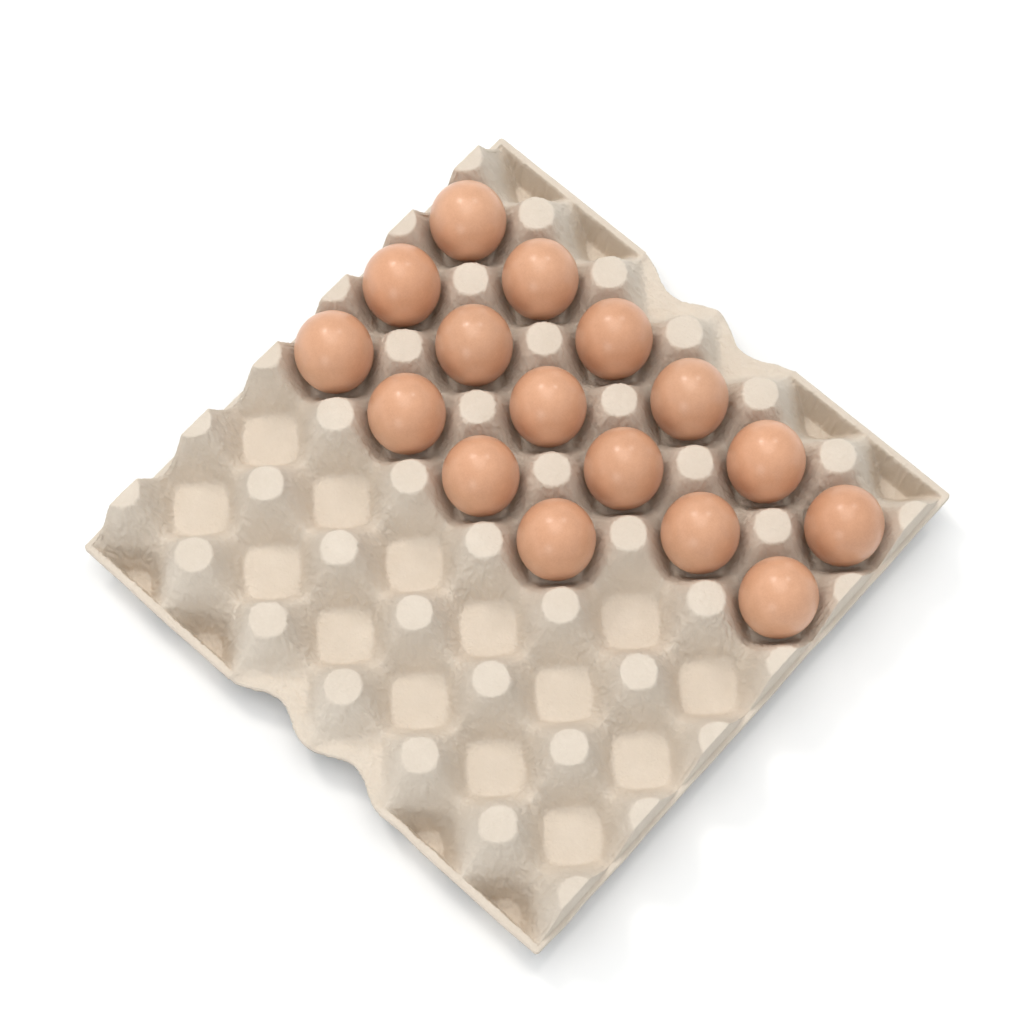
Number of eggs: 16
